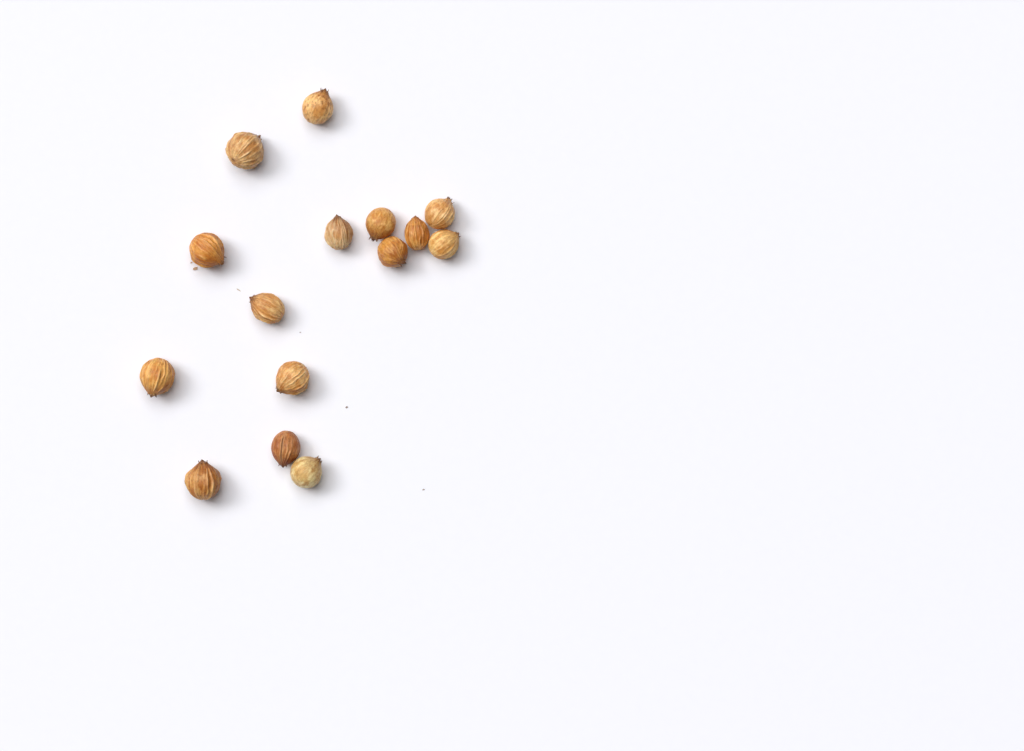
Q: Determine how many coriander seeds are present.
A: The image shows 15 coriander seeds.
